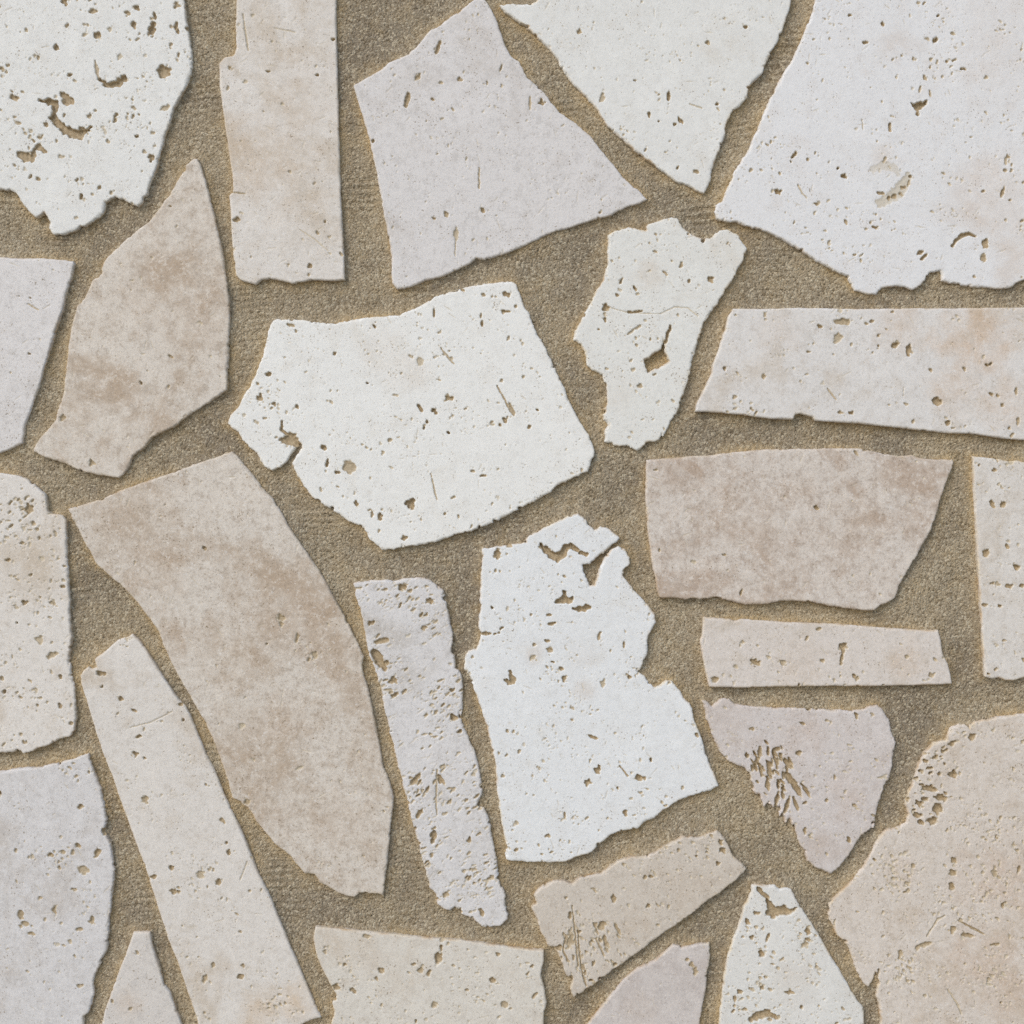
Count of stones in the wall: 26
